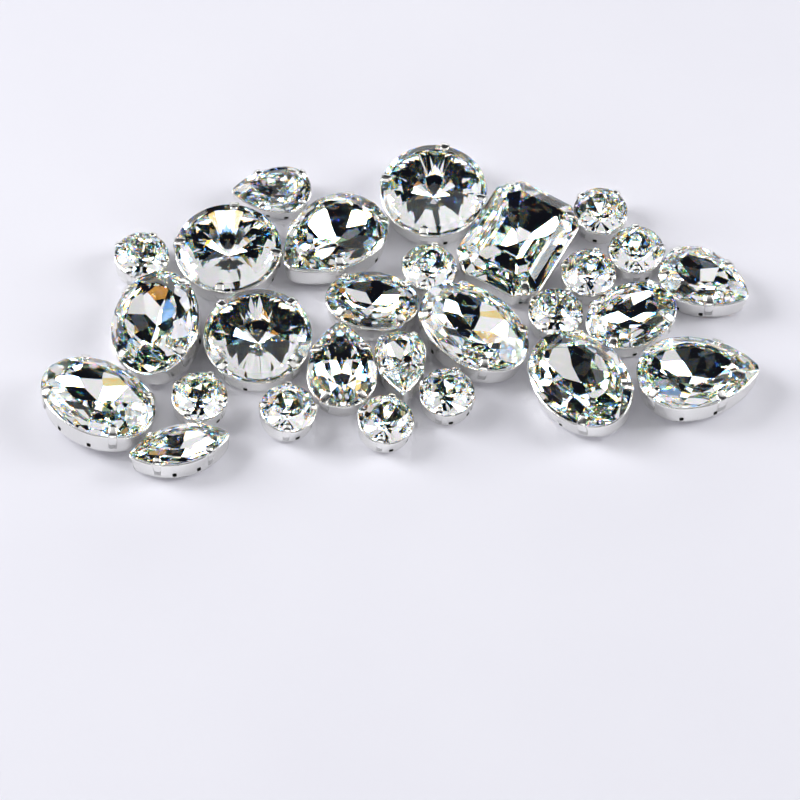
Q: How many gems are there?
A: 27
